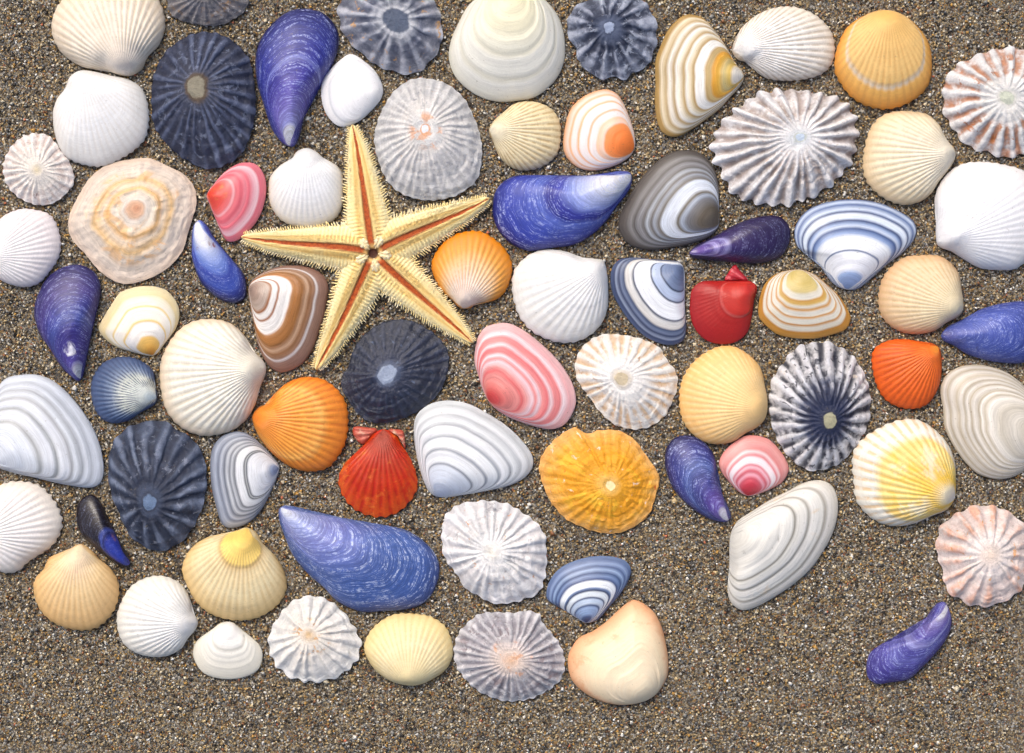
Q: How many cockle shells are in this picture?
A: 23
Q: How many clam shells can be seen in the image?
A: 21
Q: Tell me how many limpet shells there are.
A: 18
